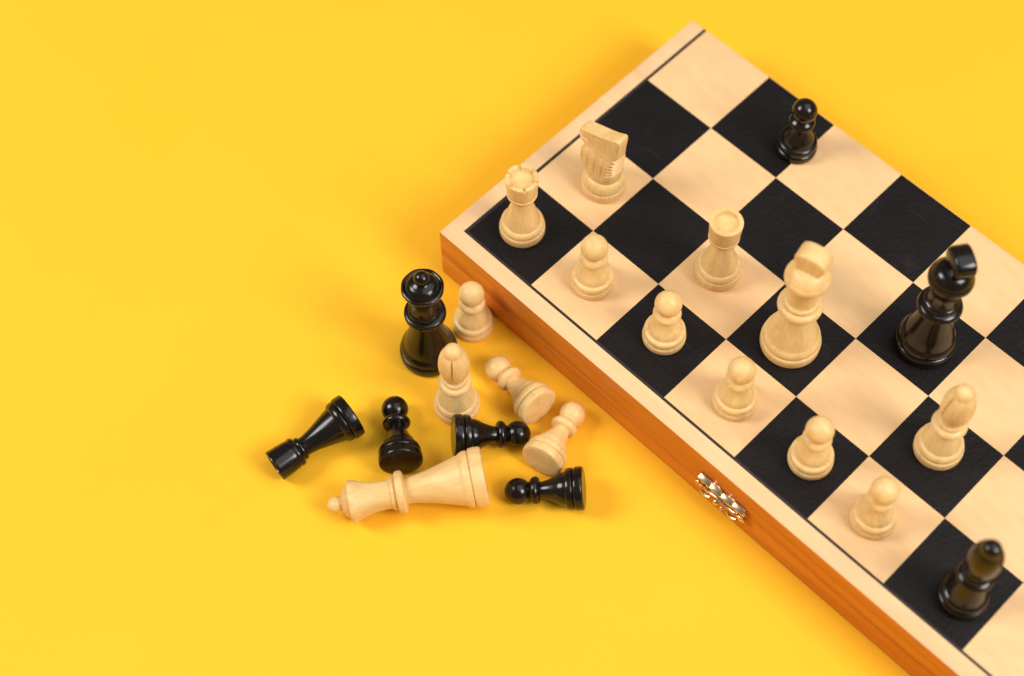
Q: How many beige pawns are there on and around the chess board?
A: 8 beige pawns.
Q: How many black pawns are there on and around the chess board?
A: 4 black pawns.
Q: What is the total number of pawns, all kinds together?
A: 12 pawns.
